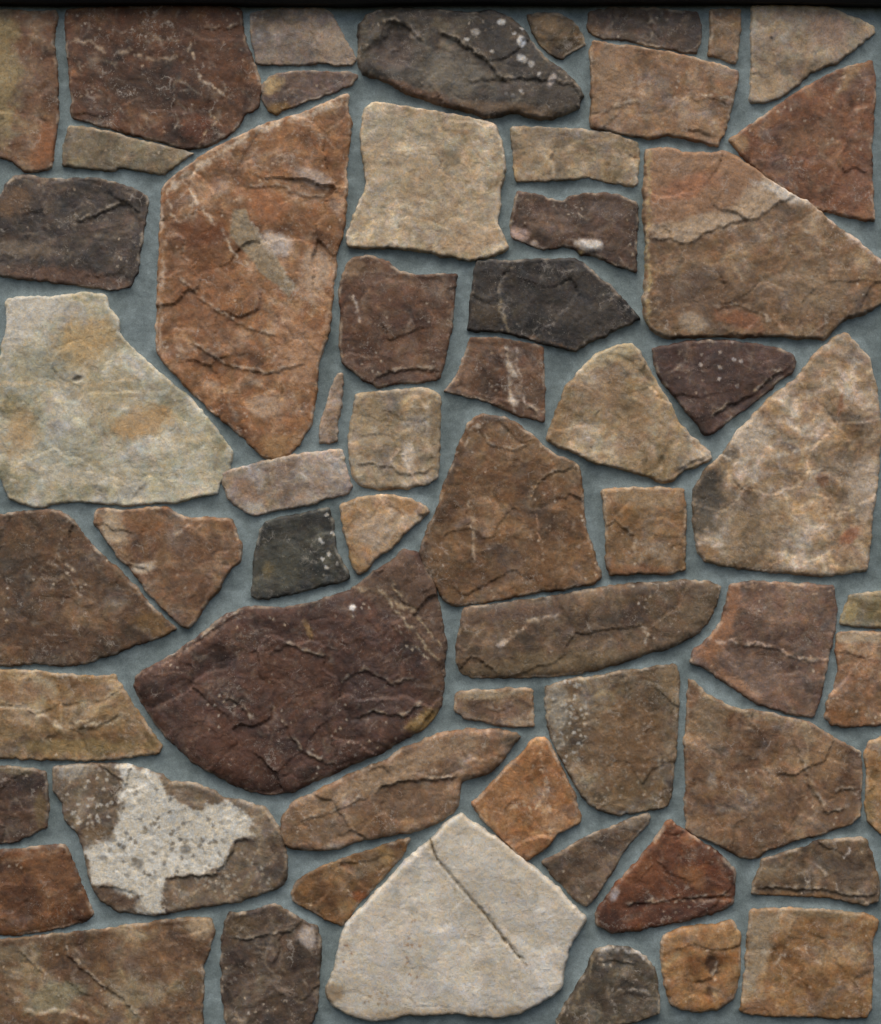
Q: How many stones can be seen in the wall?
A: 59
